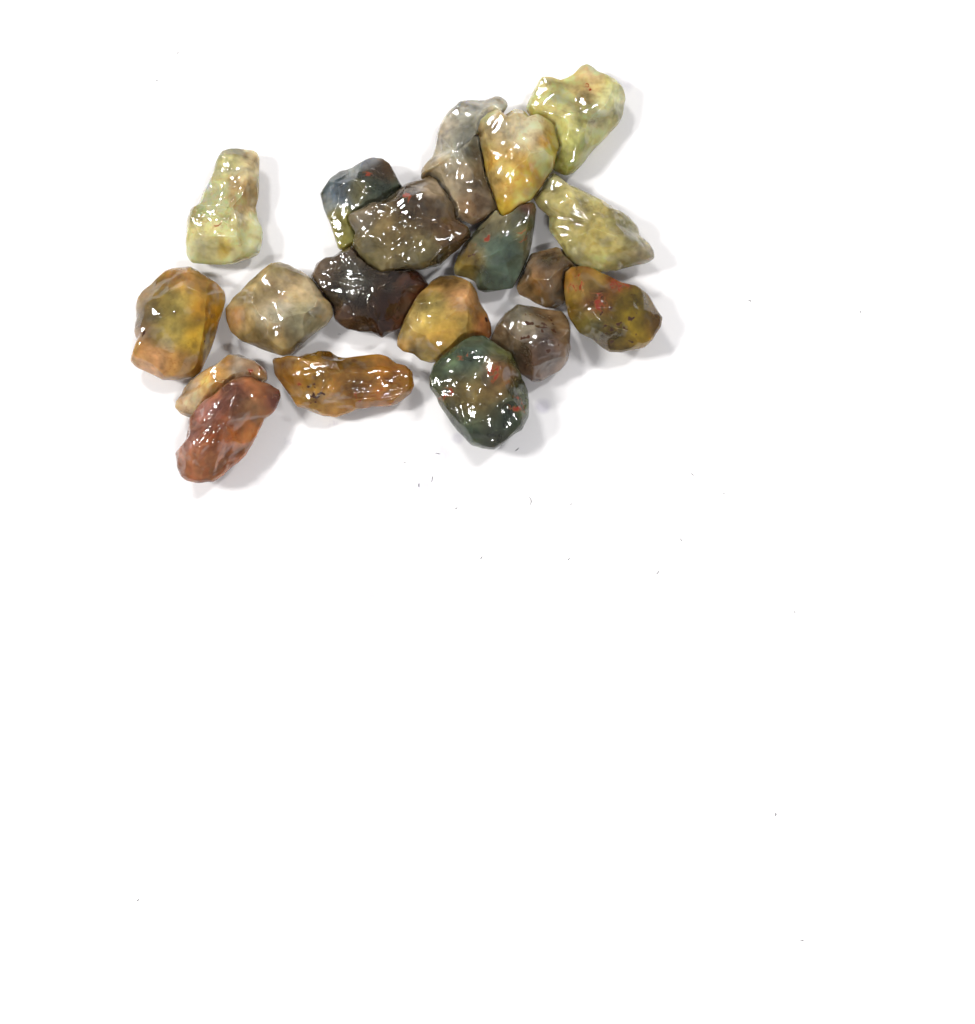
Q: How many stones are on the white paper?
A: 19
